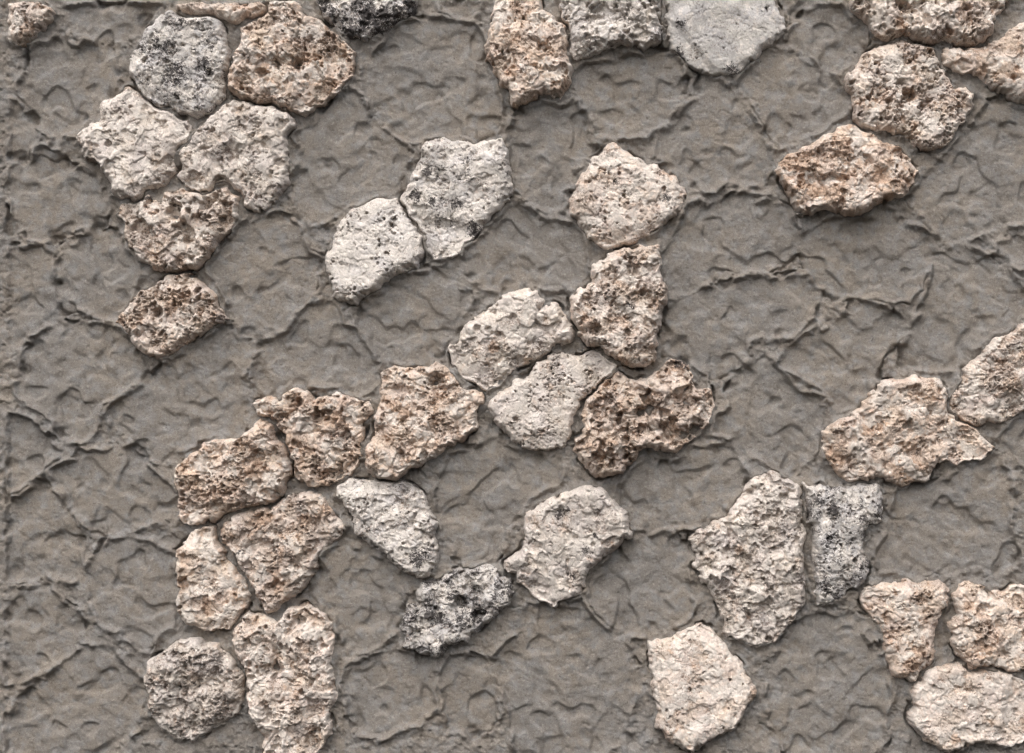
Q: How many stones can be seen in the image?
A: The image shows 41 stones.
